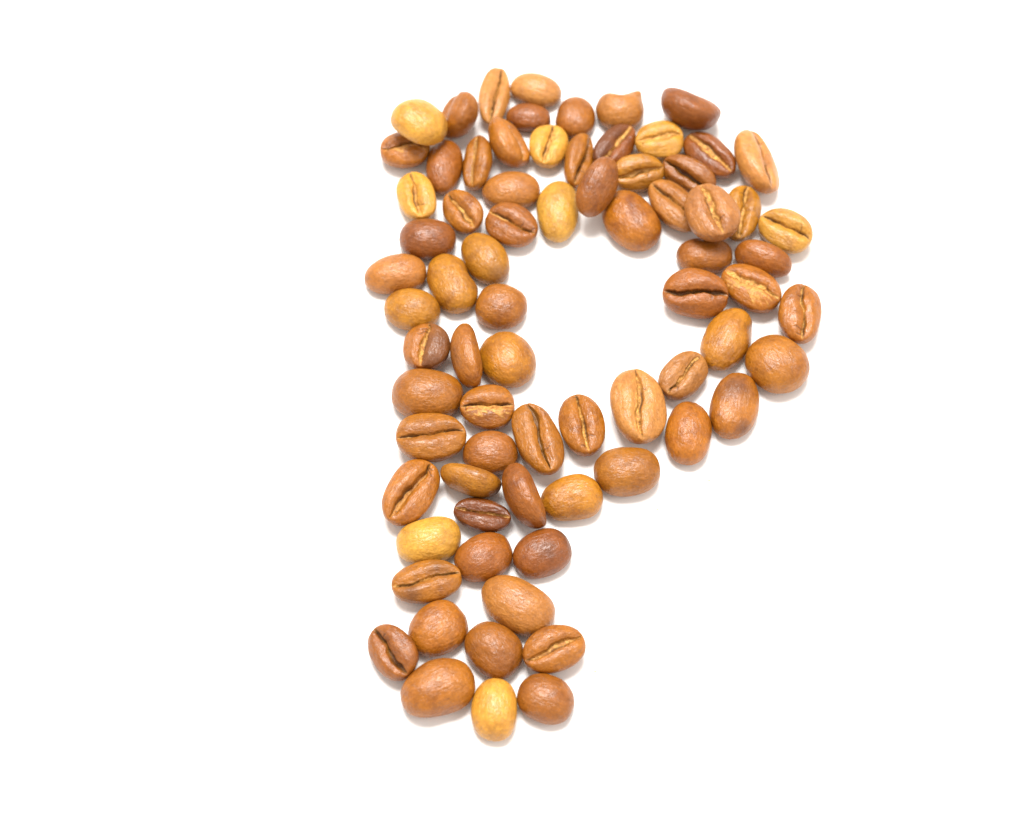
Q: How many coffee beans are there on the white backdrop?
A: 75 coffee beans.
